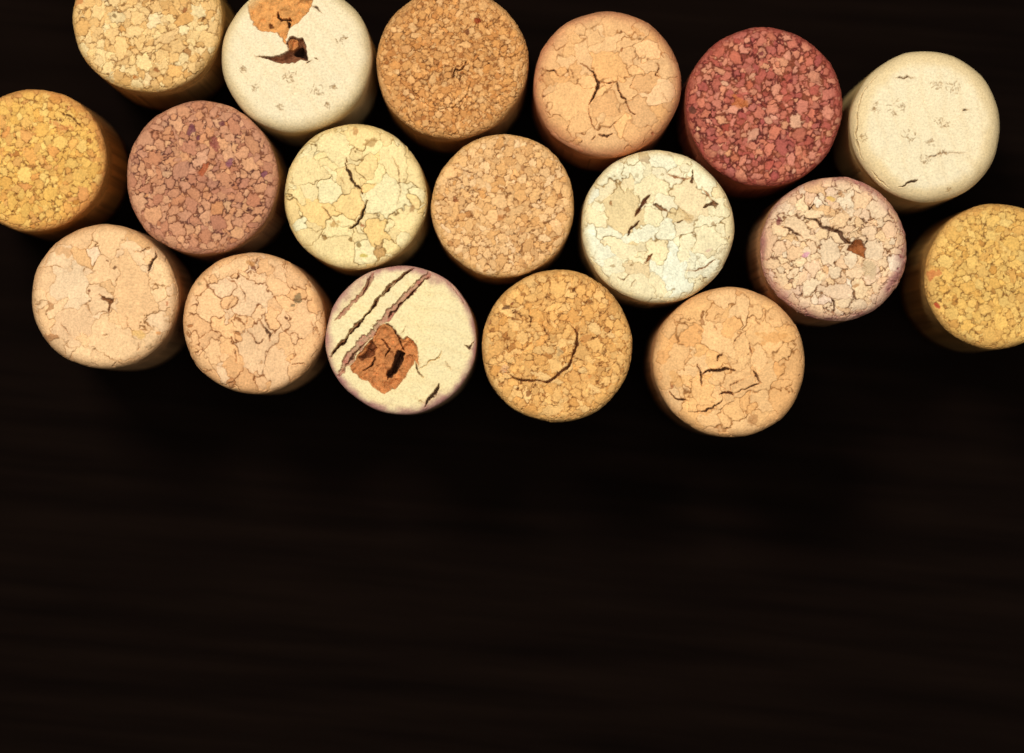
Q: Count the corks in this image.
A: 18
